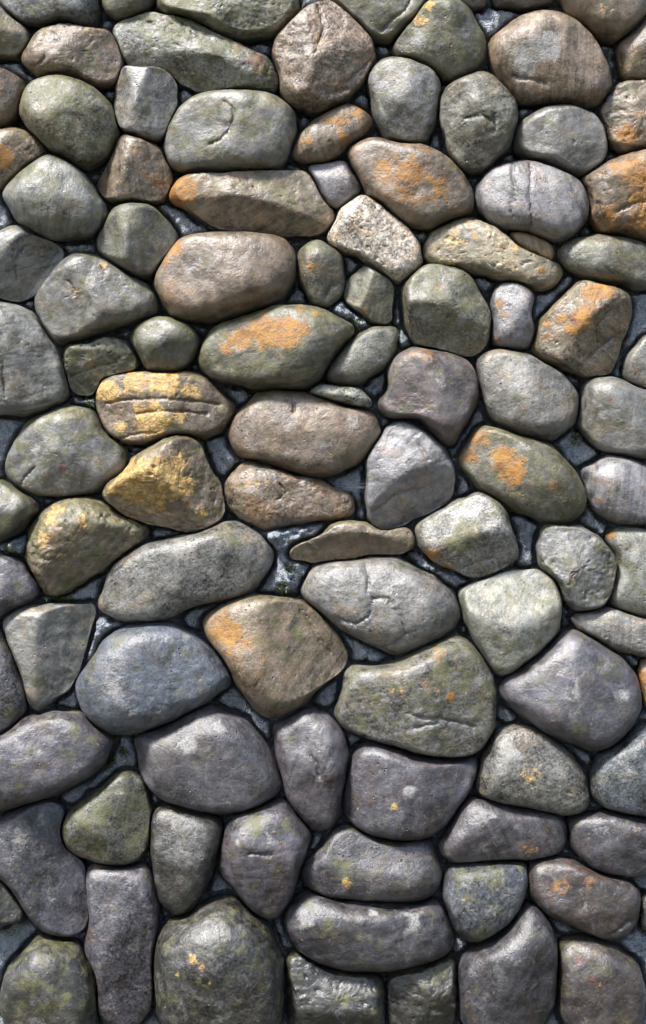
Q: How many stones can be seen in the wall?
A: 105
